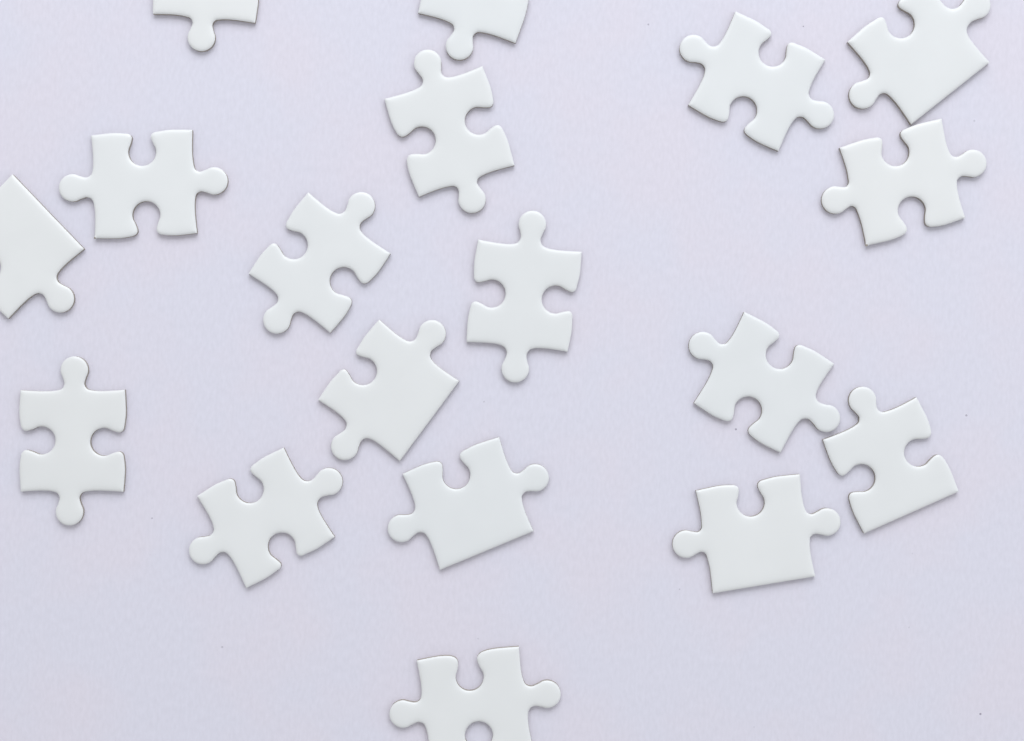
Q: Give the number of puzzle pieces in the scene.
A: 18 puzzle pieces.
